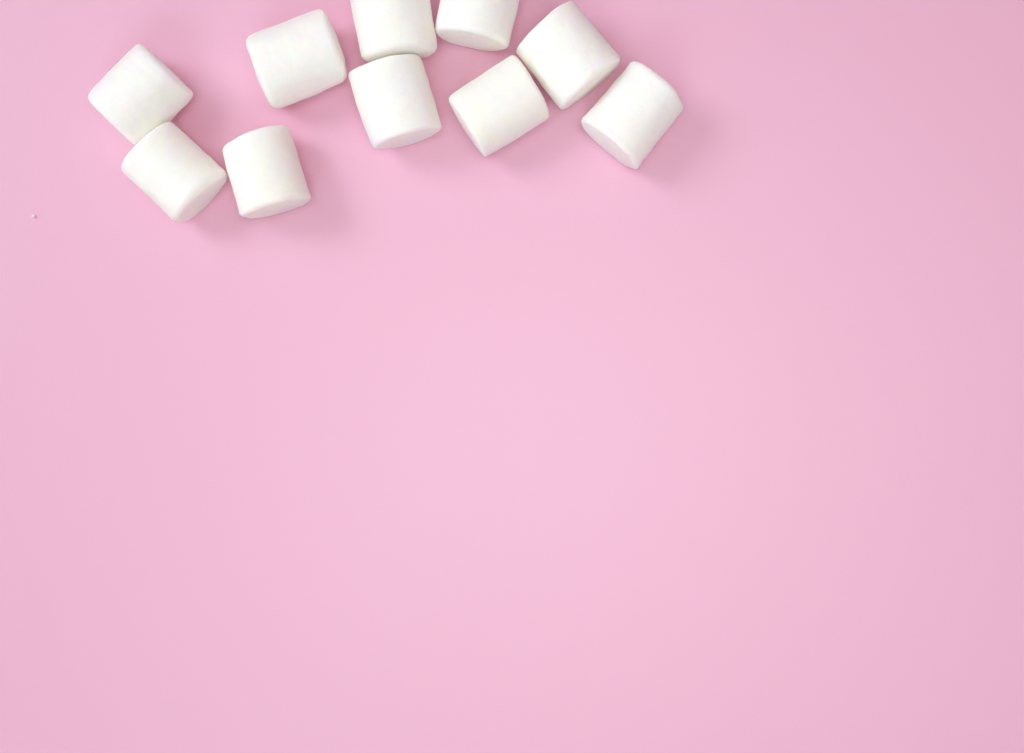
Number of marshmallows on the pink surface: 10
